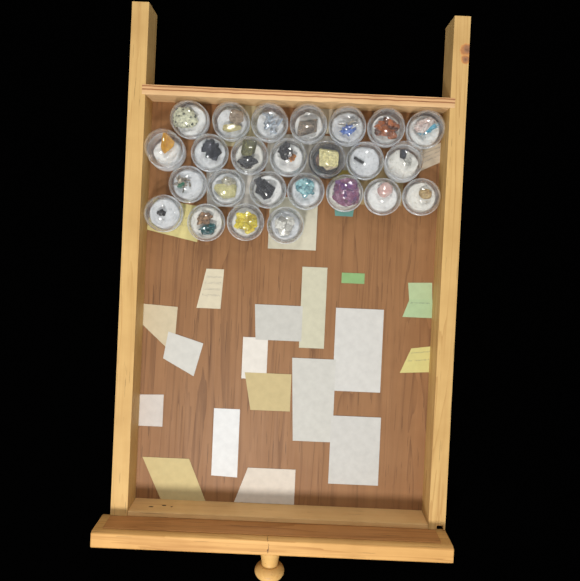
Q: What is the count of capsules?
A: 25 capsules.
